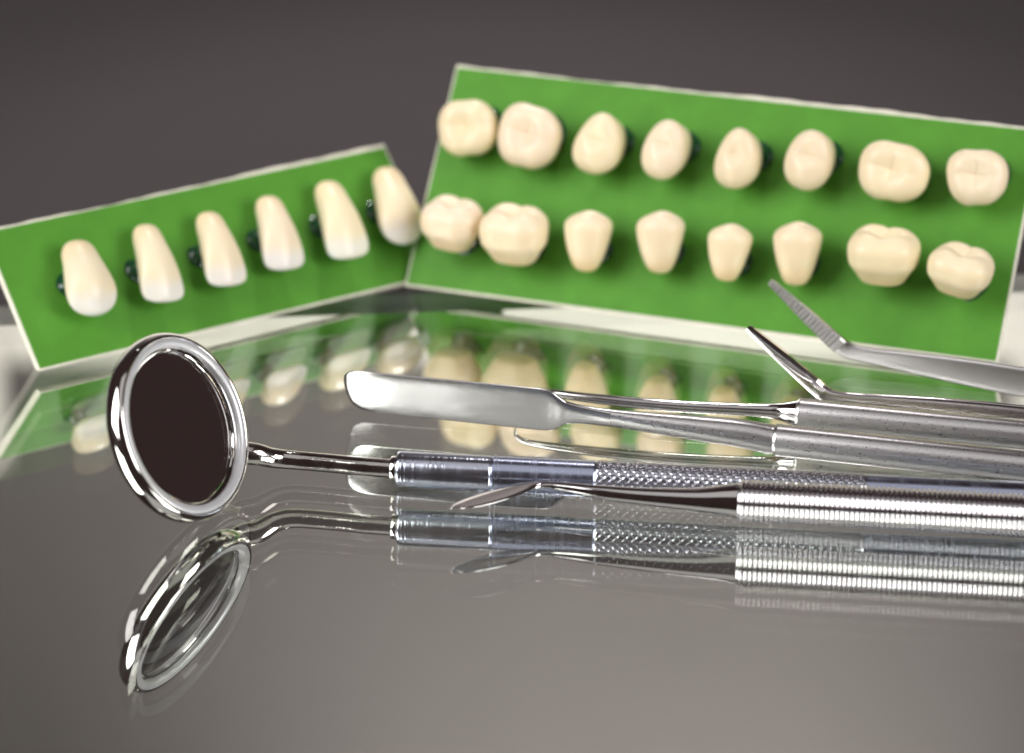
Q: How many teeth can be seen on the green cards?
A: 22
